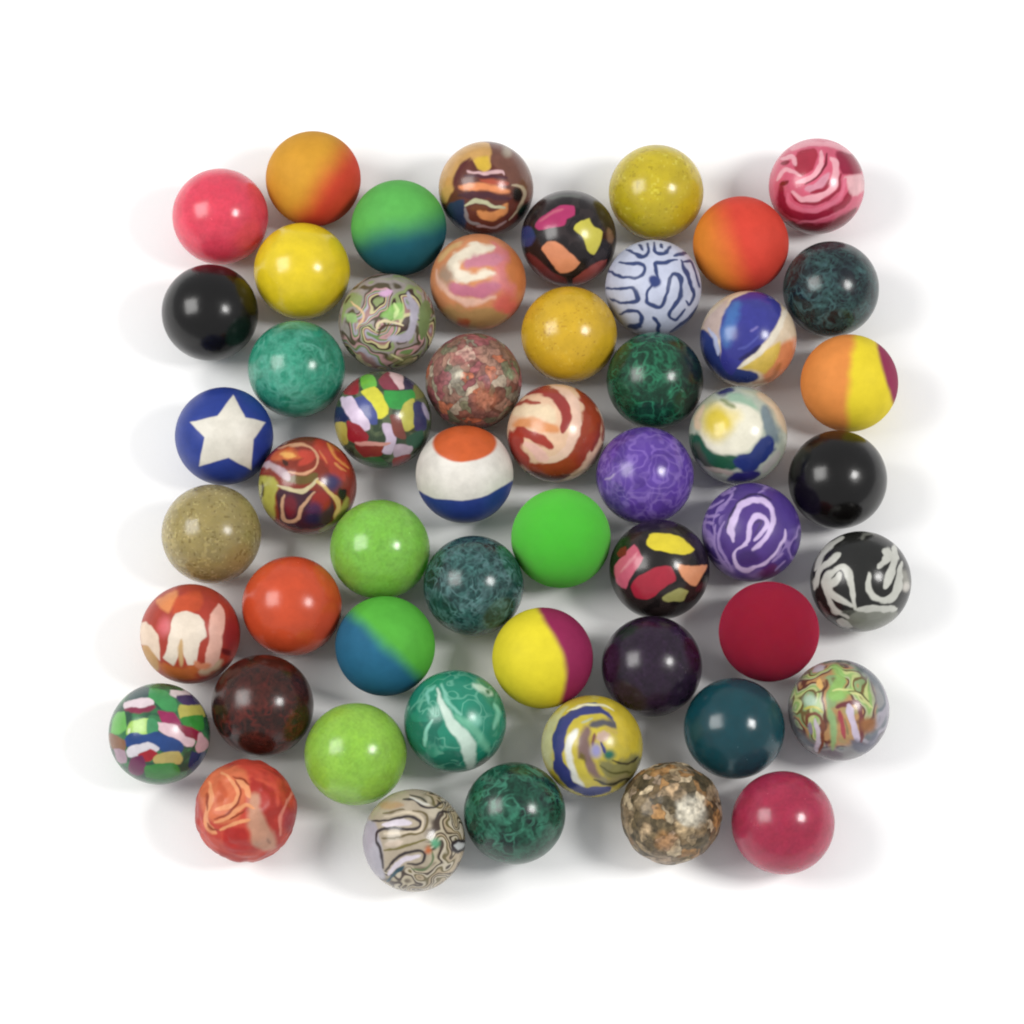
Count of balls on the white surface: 53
